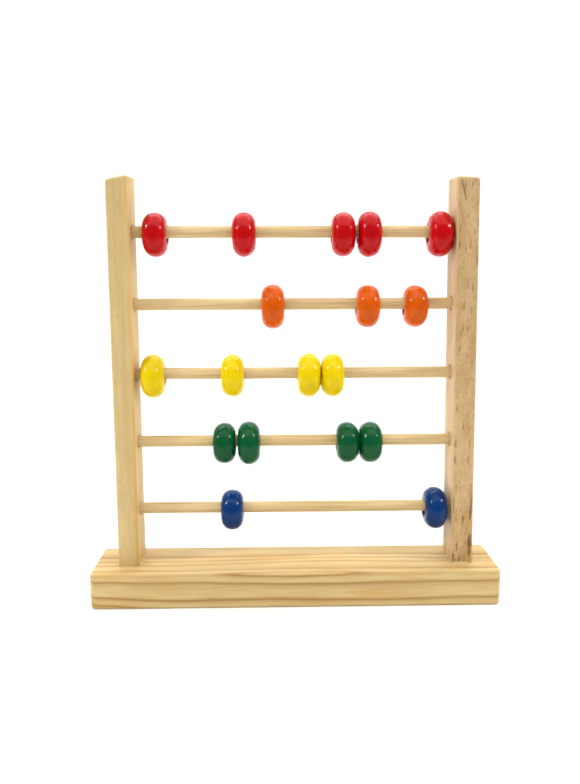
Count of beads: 18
